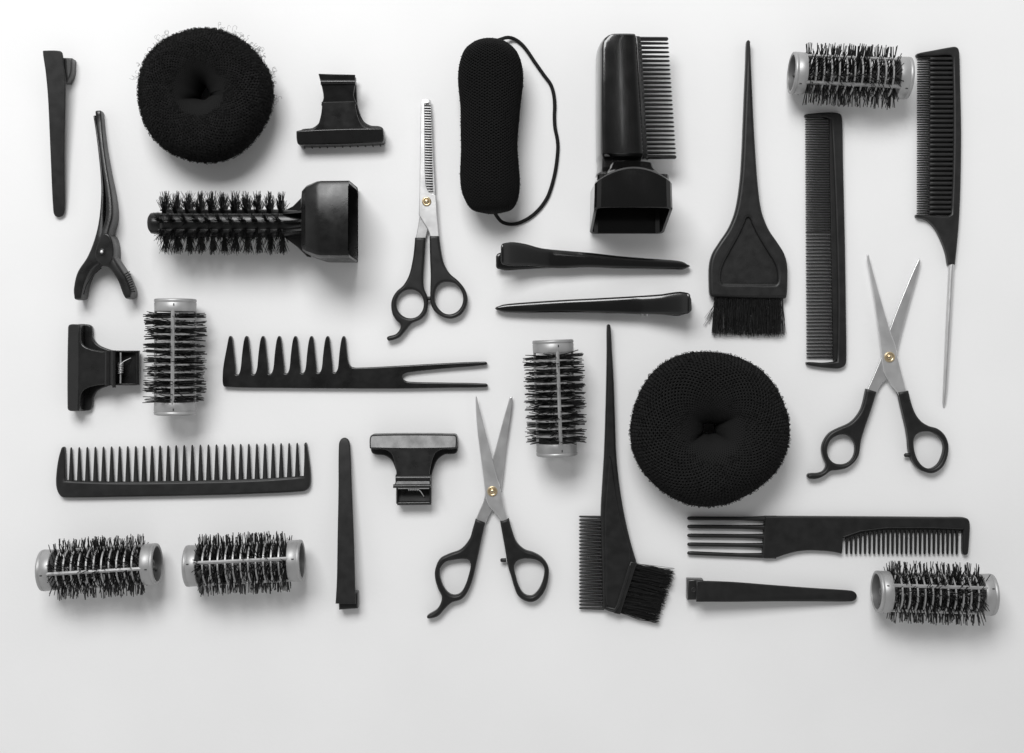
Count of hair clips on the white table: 9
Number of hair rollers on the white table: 6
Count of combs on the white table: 5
